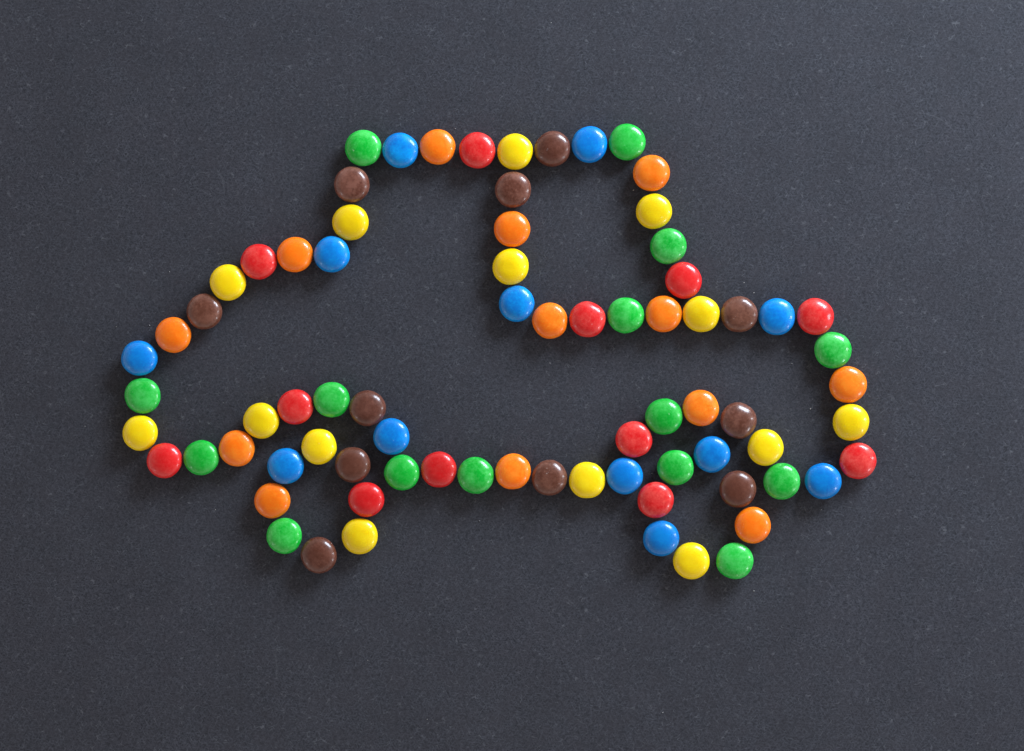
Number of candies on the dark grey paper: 77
